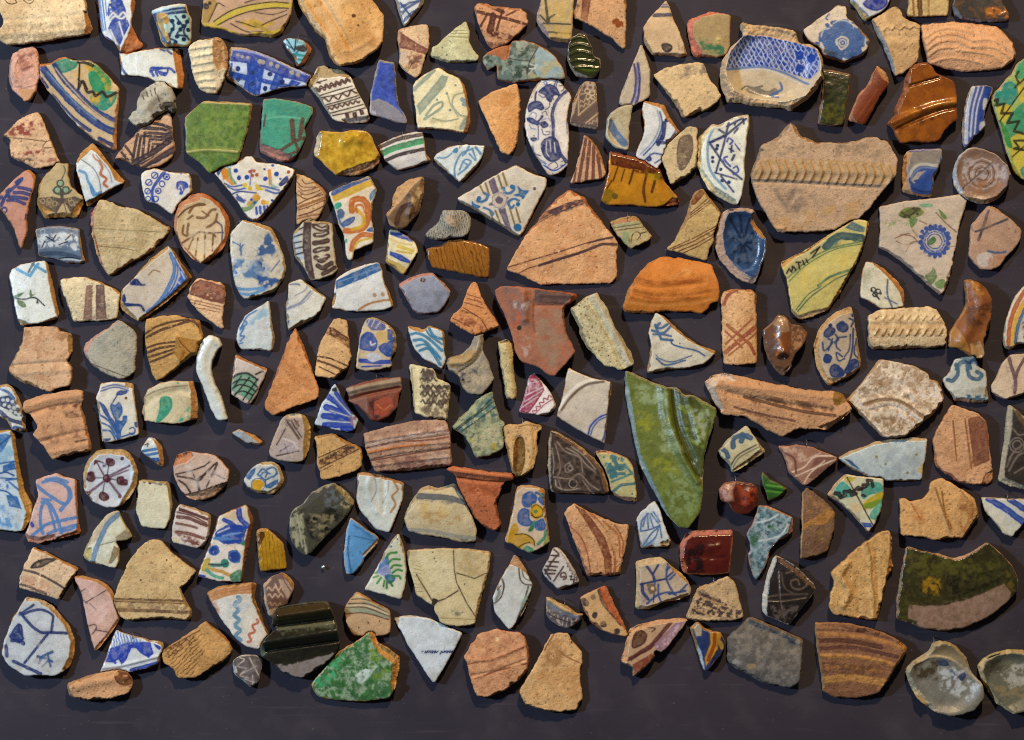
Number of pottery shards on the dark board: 200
